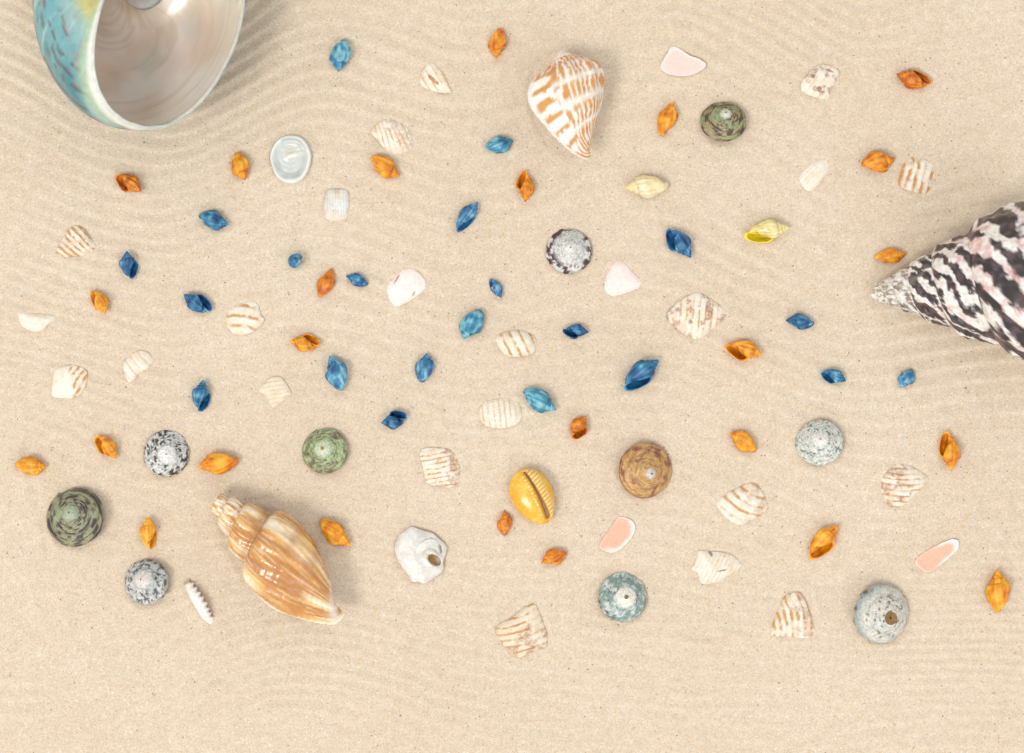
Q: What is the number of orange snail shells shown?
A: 25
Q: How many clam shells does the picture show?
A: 26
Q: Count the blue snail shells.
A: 21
